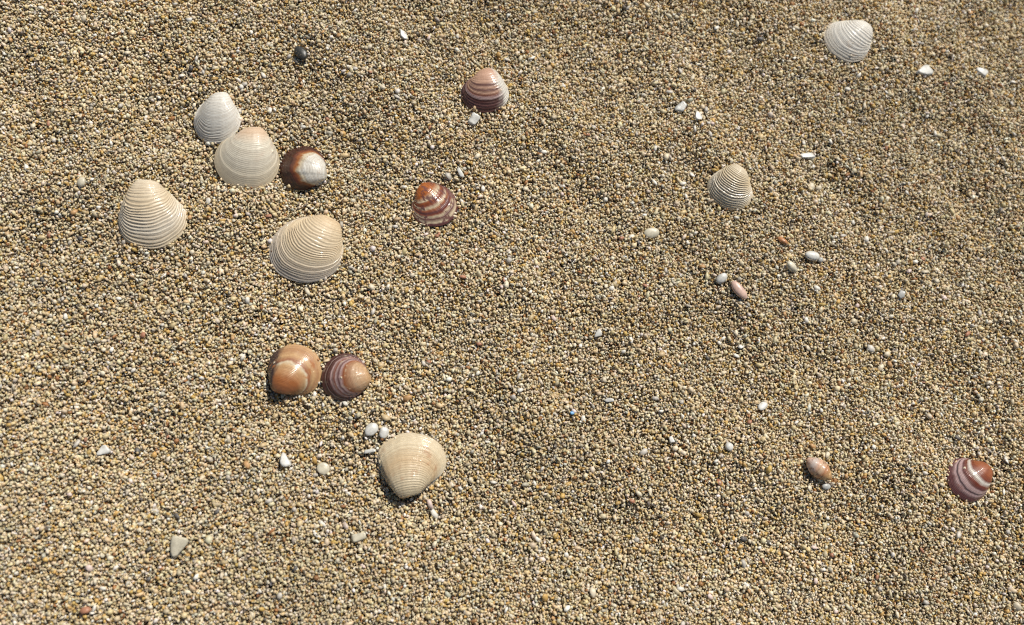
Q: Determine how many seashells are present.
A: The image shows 14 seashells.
